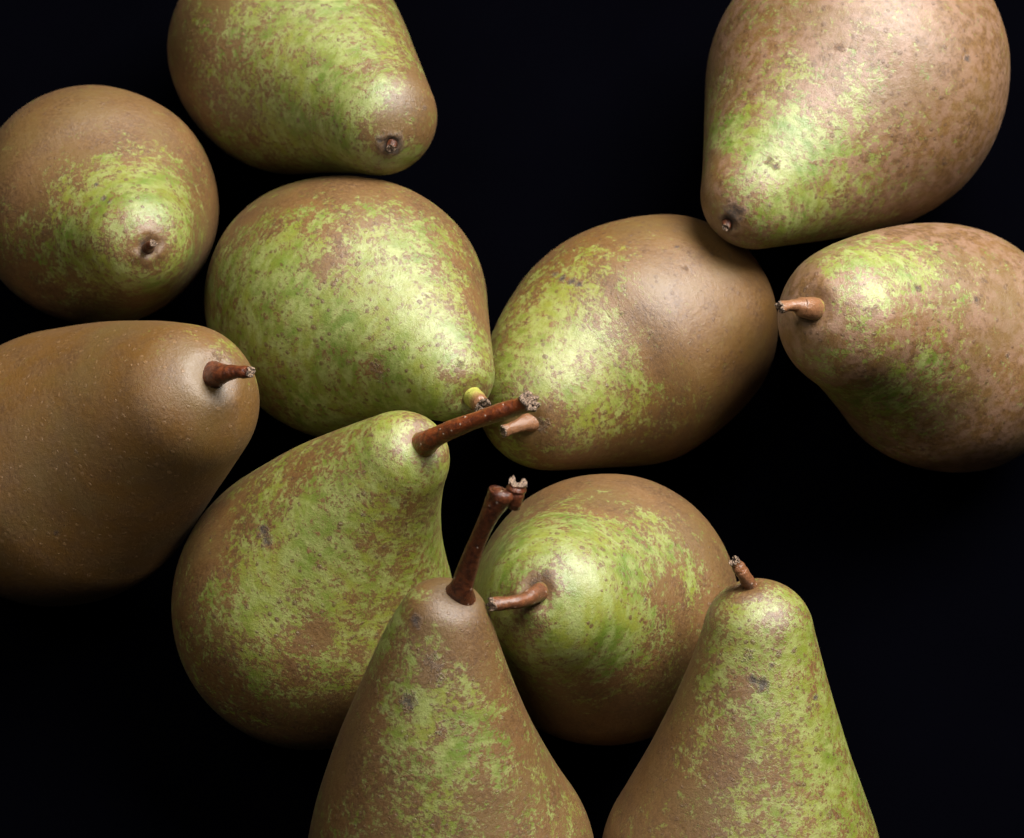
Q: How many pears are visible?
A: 11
